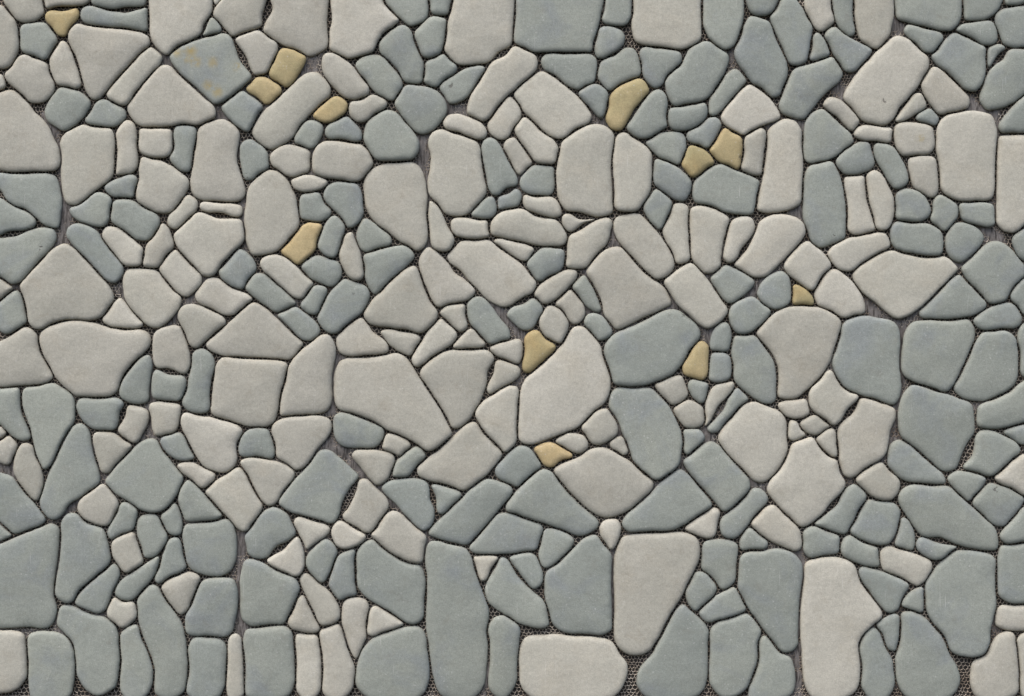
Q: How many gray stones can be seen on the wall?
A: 196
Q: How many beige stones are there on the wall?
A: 171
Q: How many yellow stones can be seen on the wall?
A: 12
